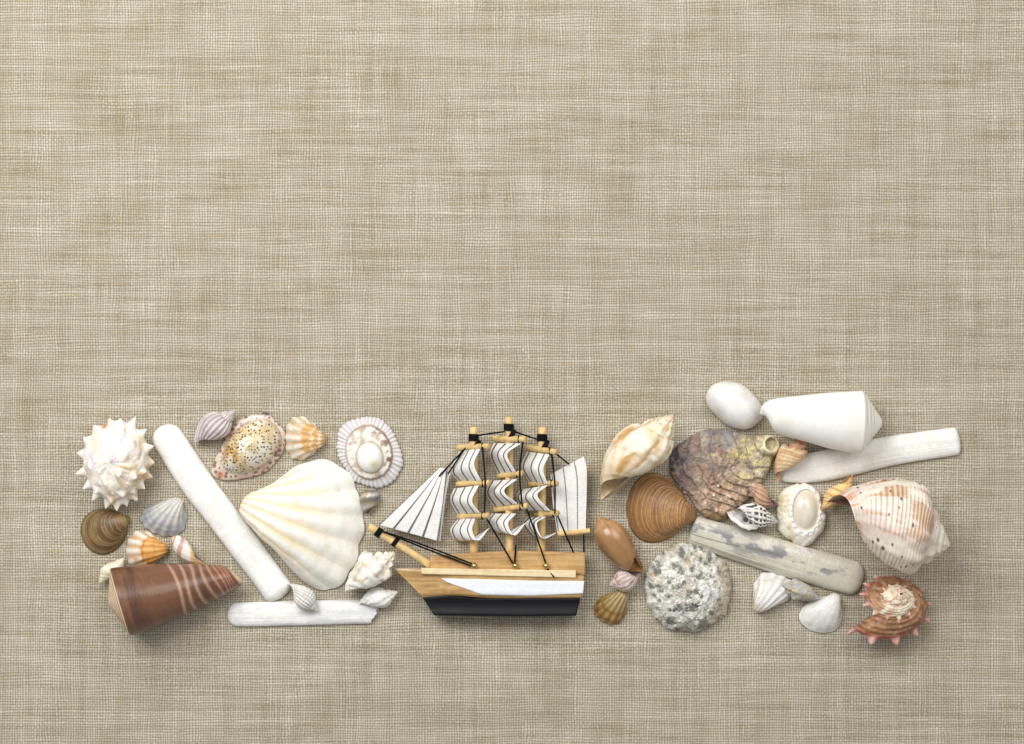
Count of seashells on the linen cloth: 39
